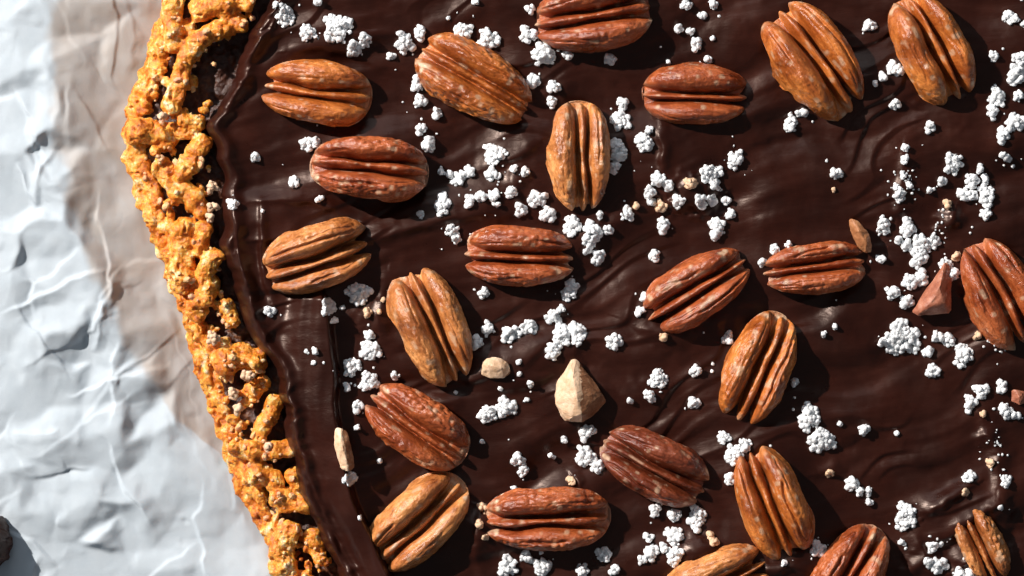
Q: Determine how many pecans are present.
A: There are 23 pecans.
